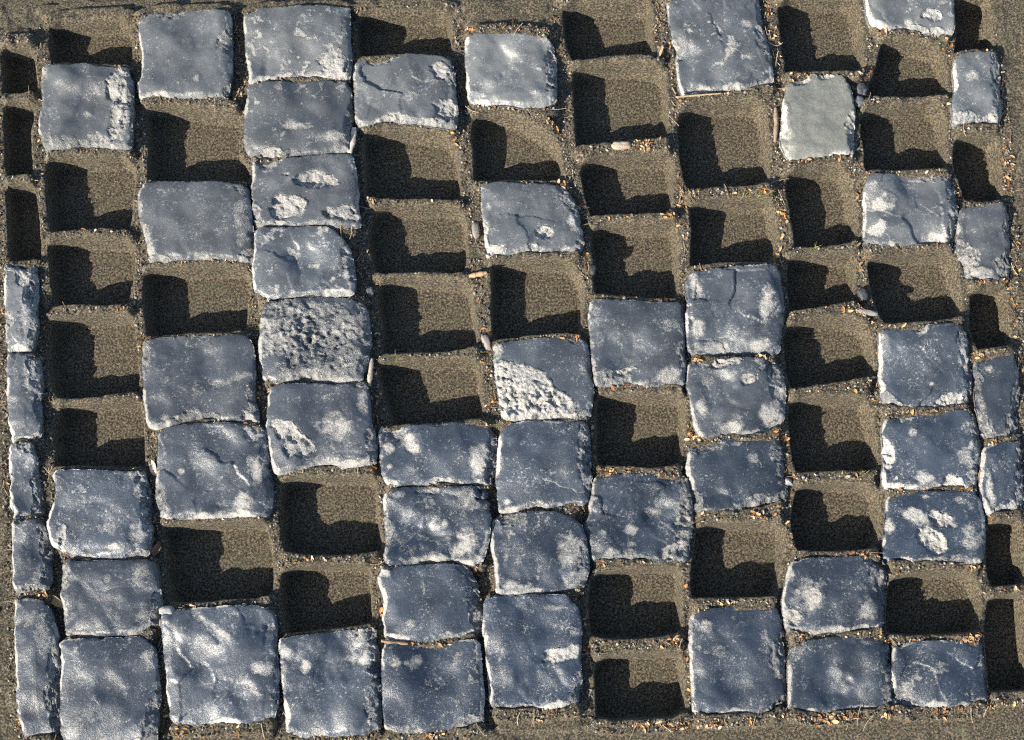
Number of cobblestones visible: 52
